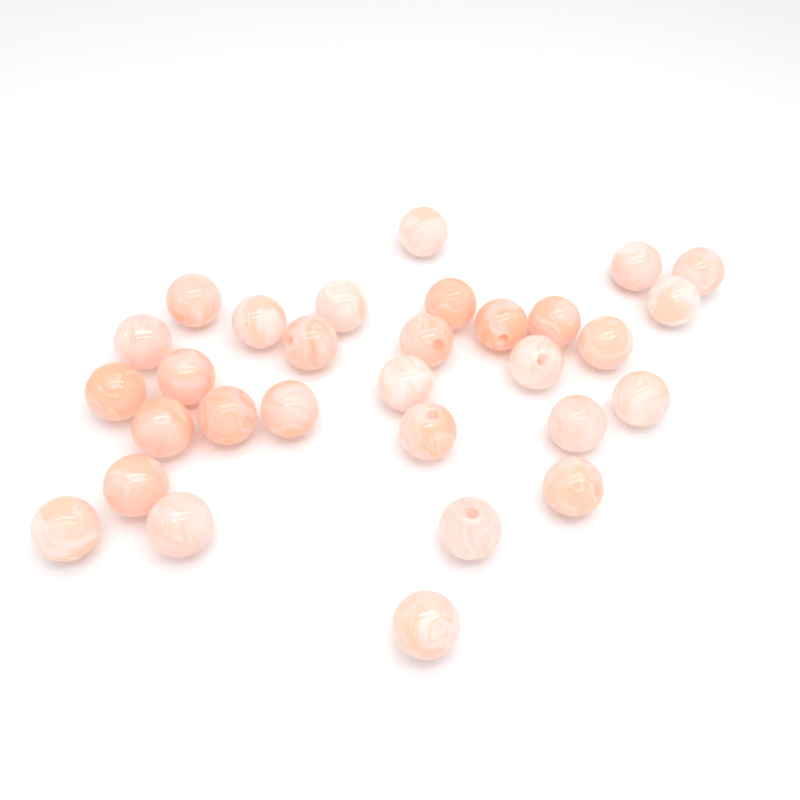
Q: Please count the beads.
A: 30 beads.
